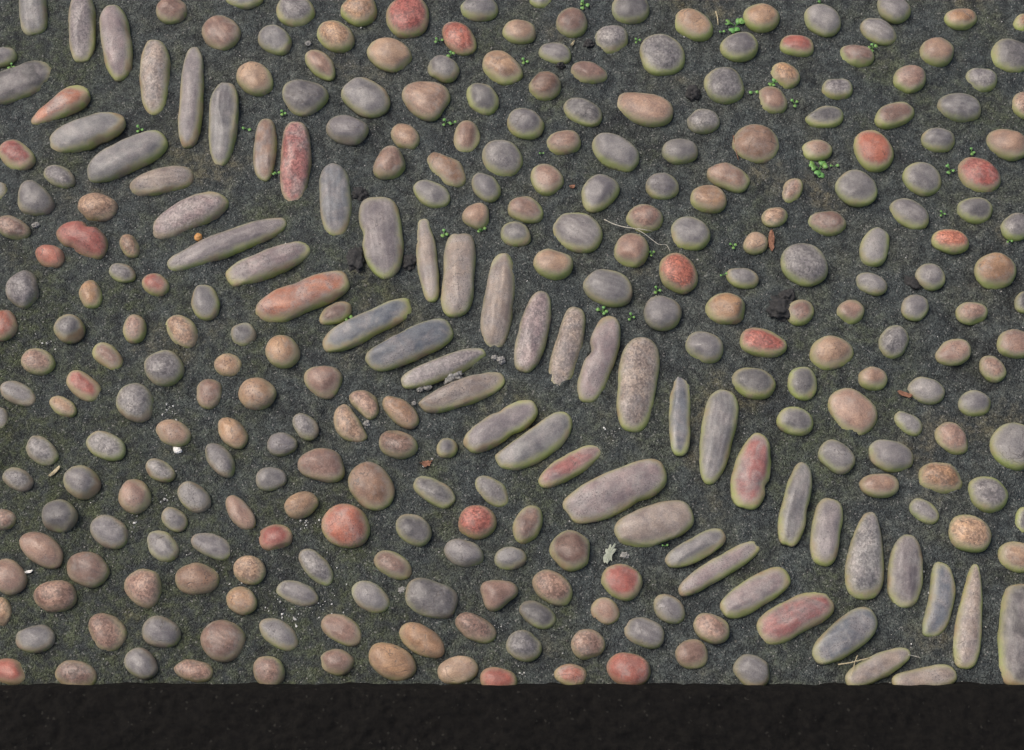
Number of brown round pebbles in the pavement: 117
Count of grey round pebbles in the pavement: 113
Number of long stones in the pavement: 52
